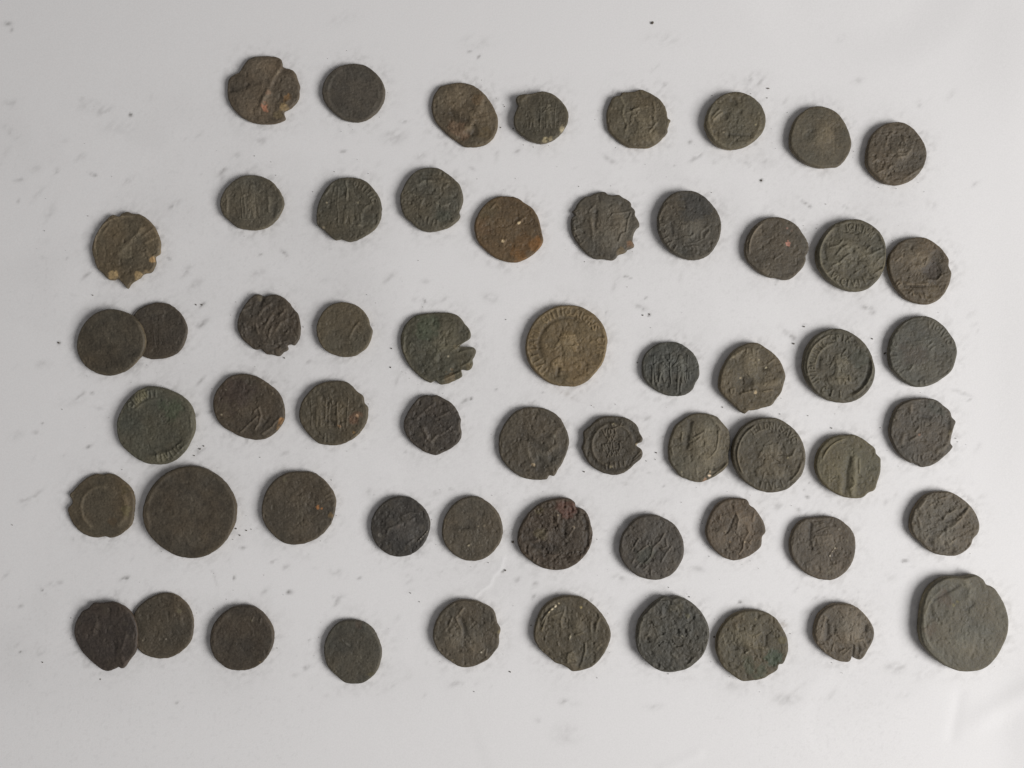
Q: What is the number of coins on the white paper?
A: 58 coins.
